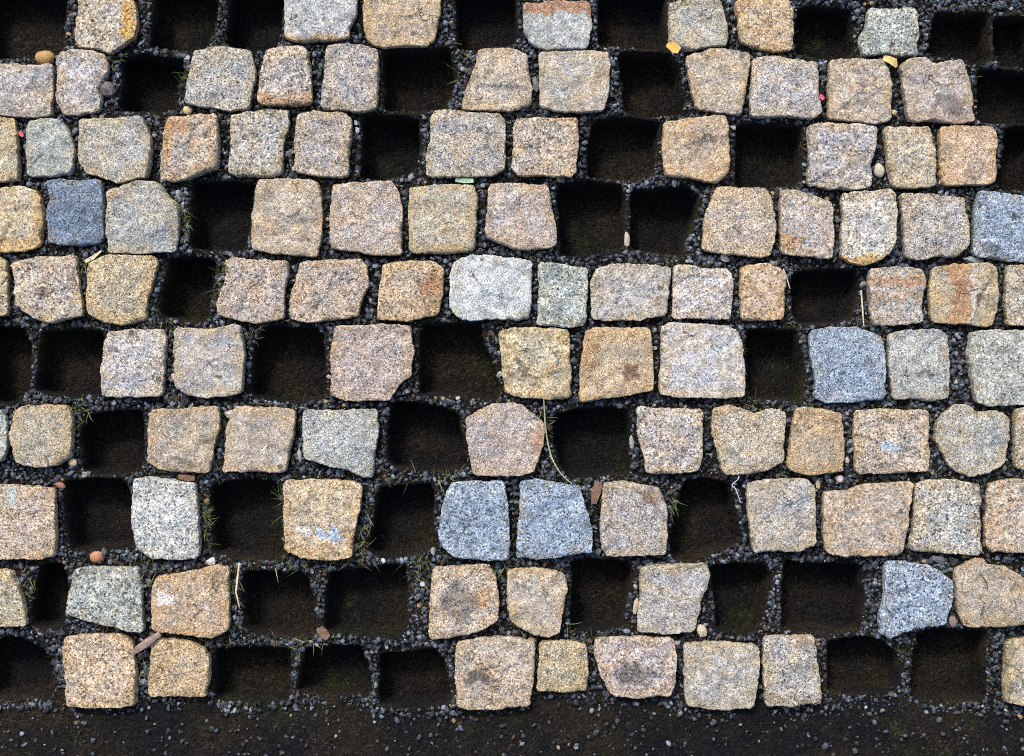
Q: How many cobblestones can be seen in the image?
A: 103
